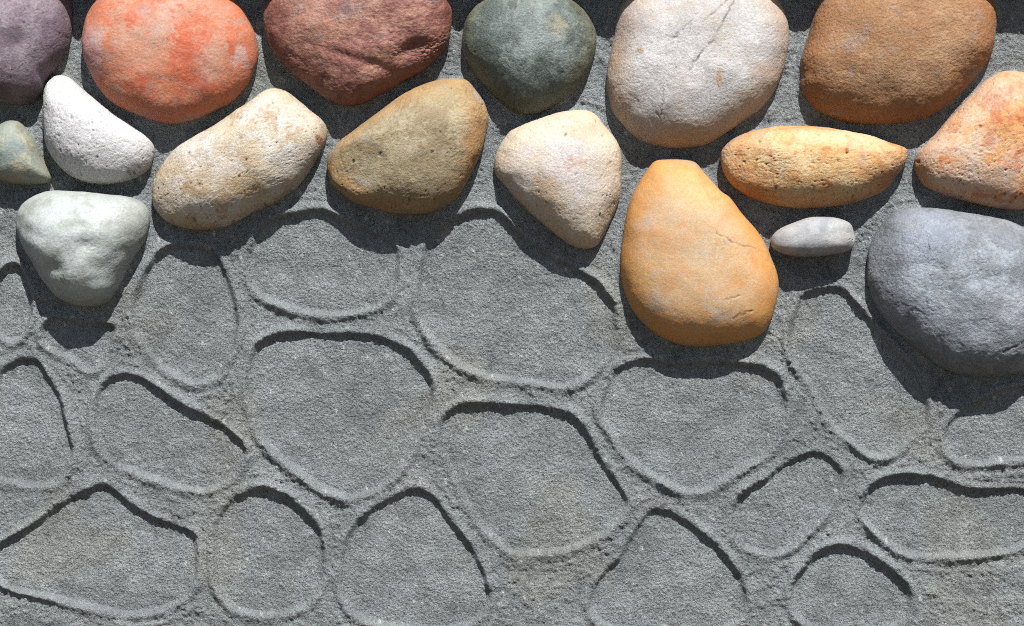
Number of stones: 17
